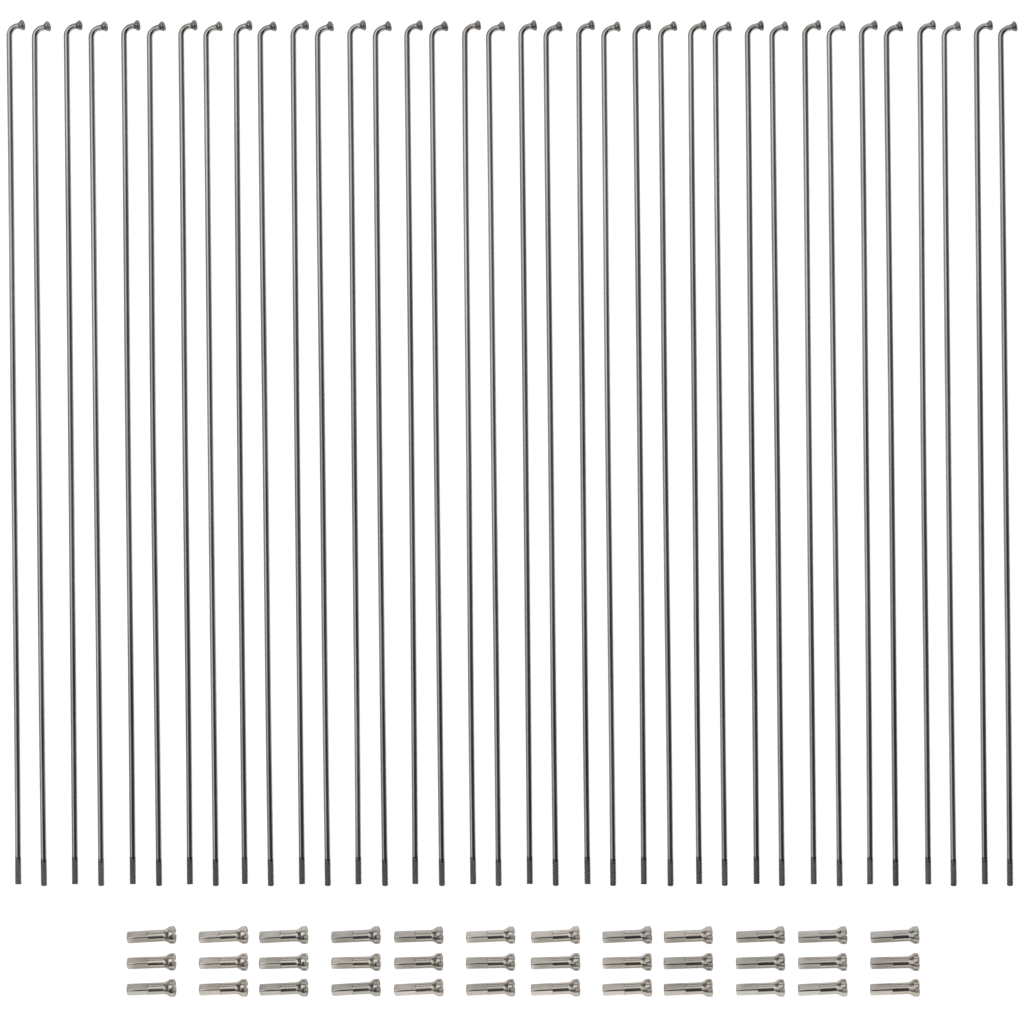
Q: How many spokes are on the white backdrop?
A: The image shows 36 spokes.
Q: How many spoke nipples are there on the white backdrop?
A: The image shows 36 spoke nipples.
